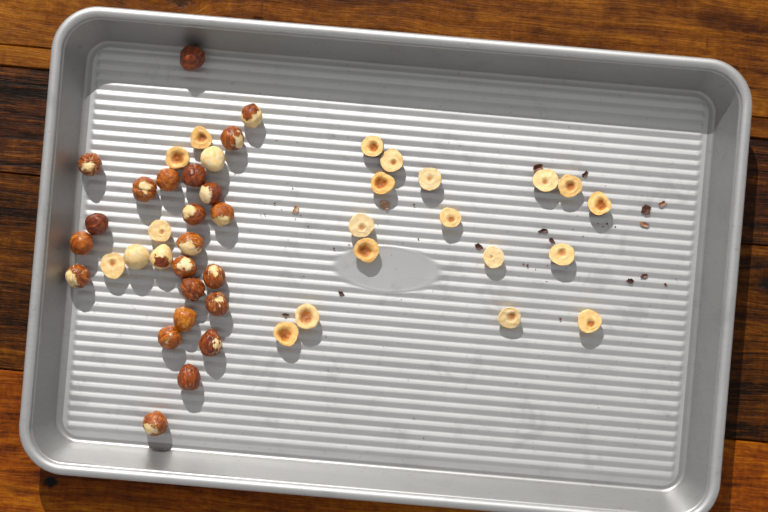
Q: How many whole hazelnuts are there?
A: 26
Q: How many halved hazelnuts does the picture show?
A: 20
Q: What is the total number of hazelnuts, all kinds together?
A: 46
